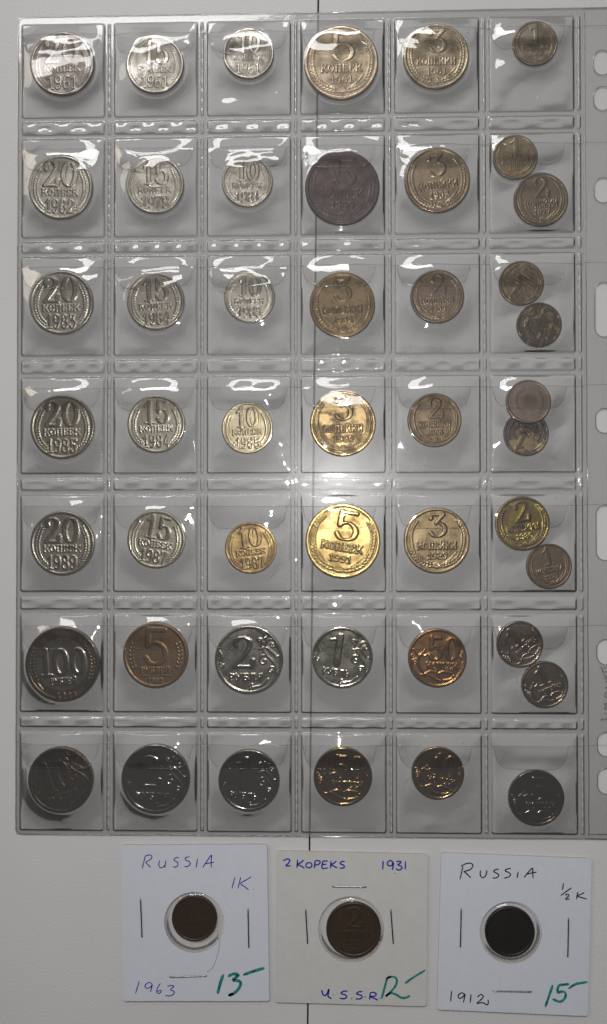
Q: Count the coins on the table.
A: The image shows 50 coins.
